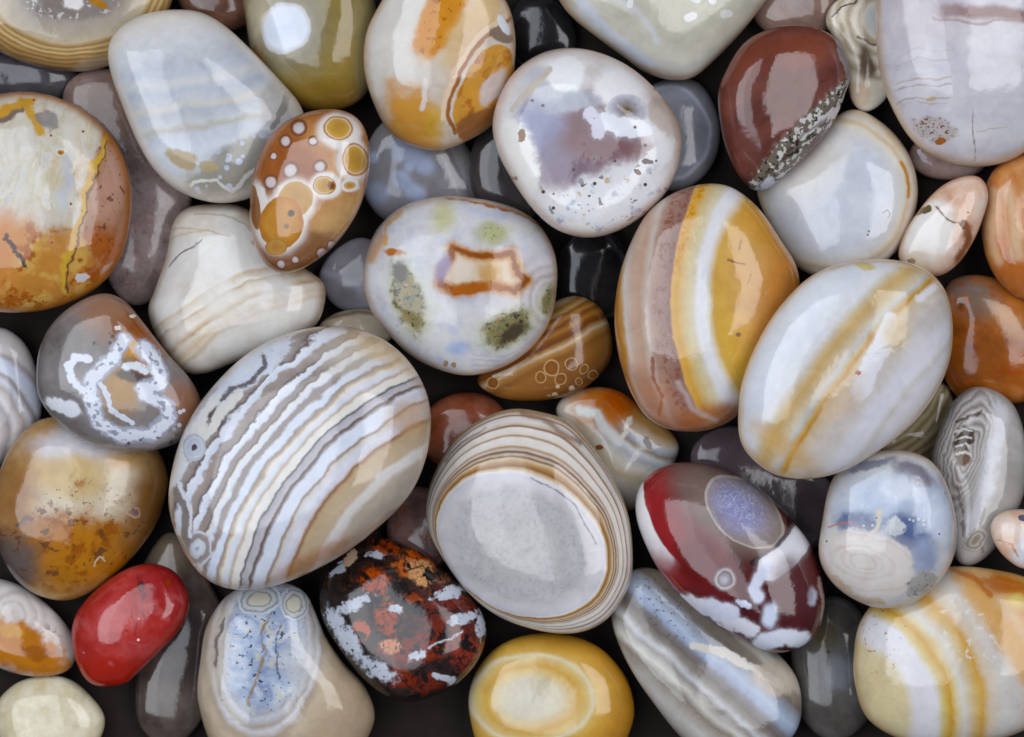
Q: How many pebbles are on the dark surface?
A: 56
